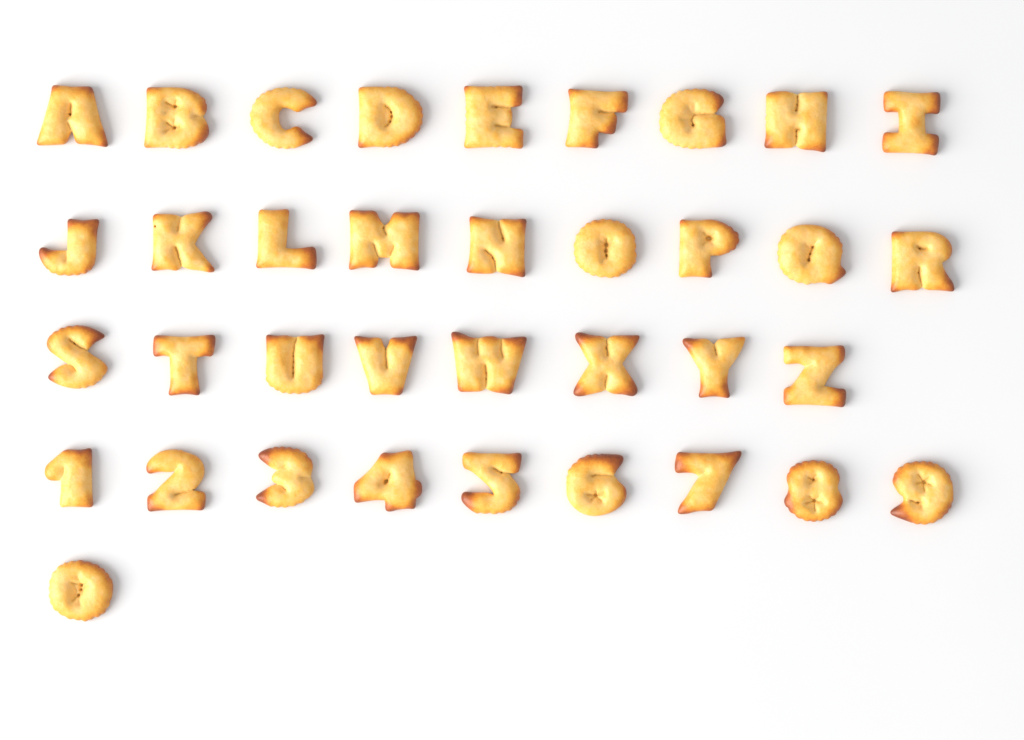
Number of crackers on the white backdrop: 36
